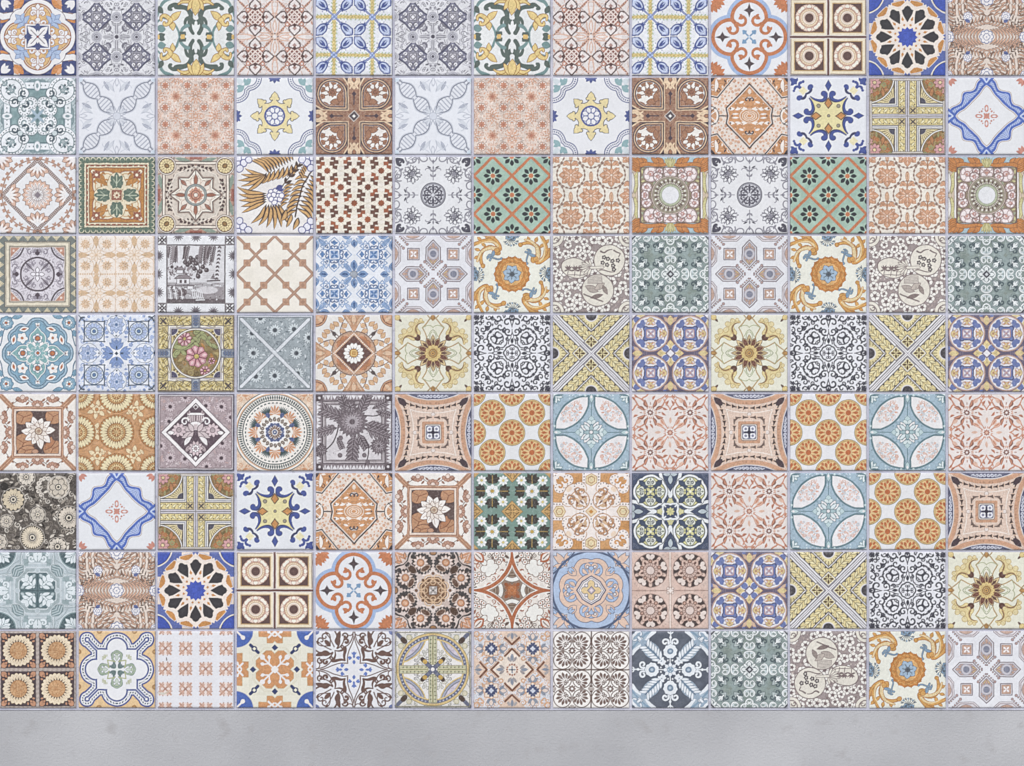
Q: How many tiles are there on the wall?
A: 117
